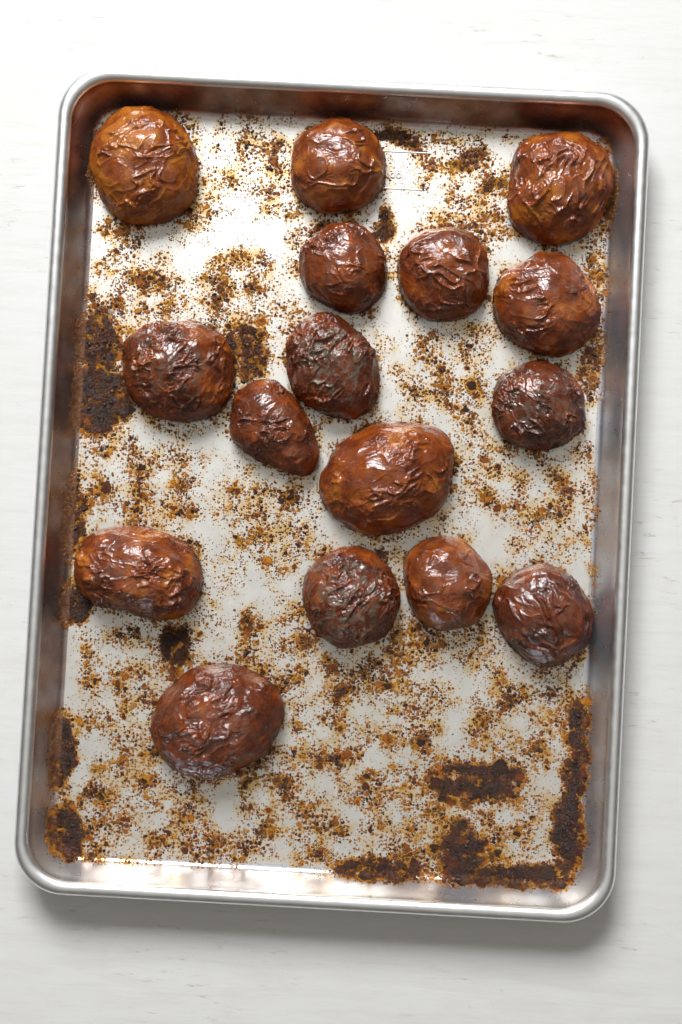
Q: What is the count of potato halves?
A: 16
